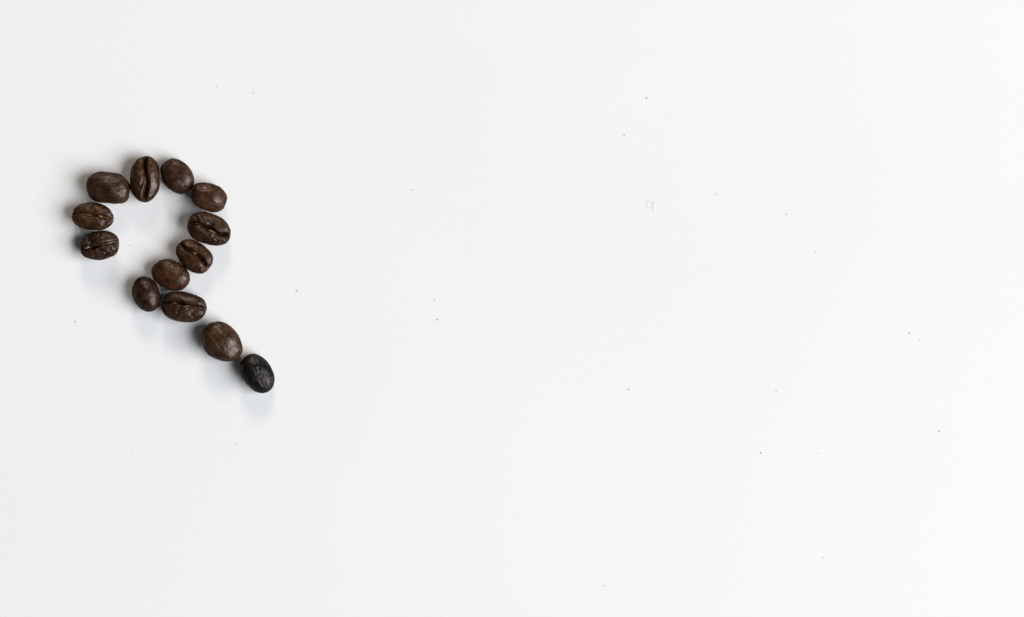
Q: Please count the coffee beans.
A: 13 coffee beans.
